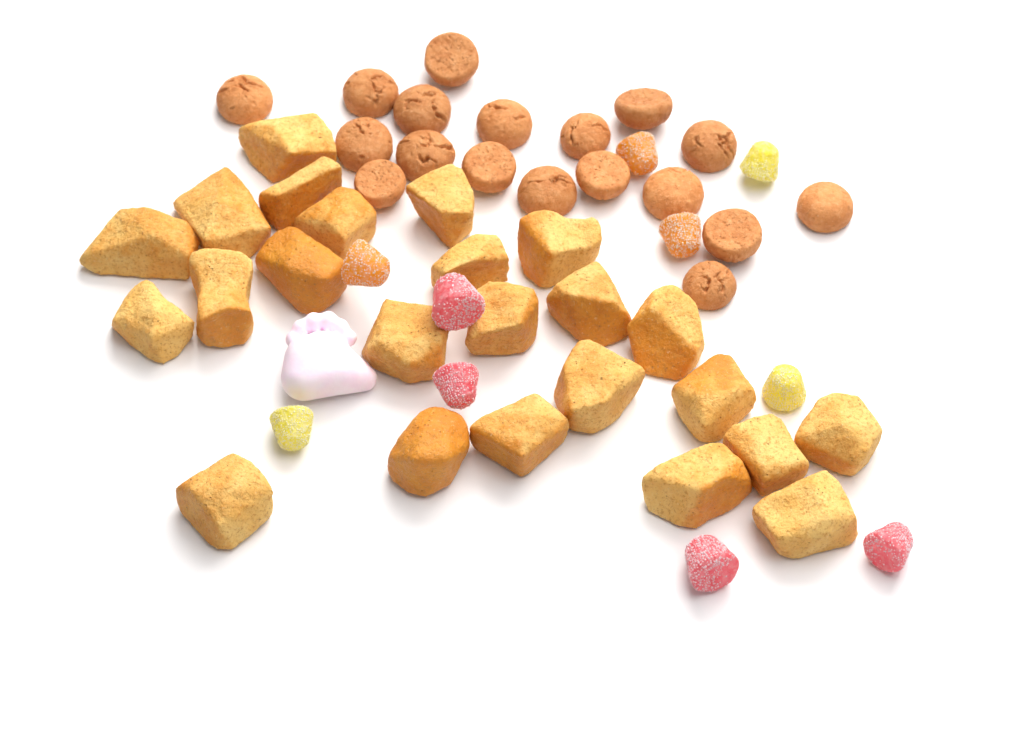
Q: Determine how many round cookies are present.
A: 18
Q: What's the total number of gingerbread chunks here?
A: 24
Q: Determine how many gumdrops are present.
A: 10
